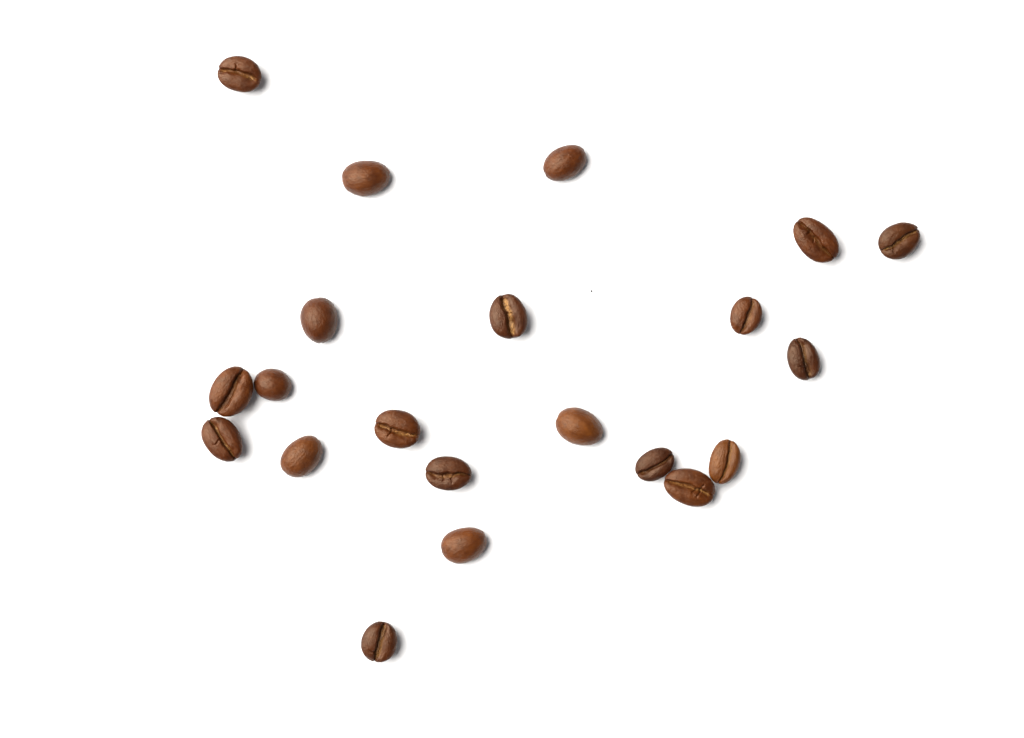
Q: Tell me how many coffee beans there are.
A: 21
